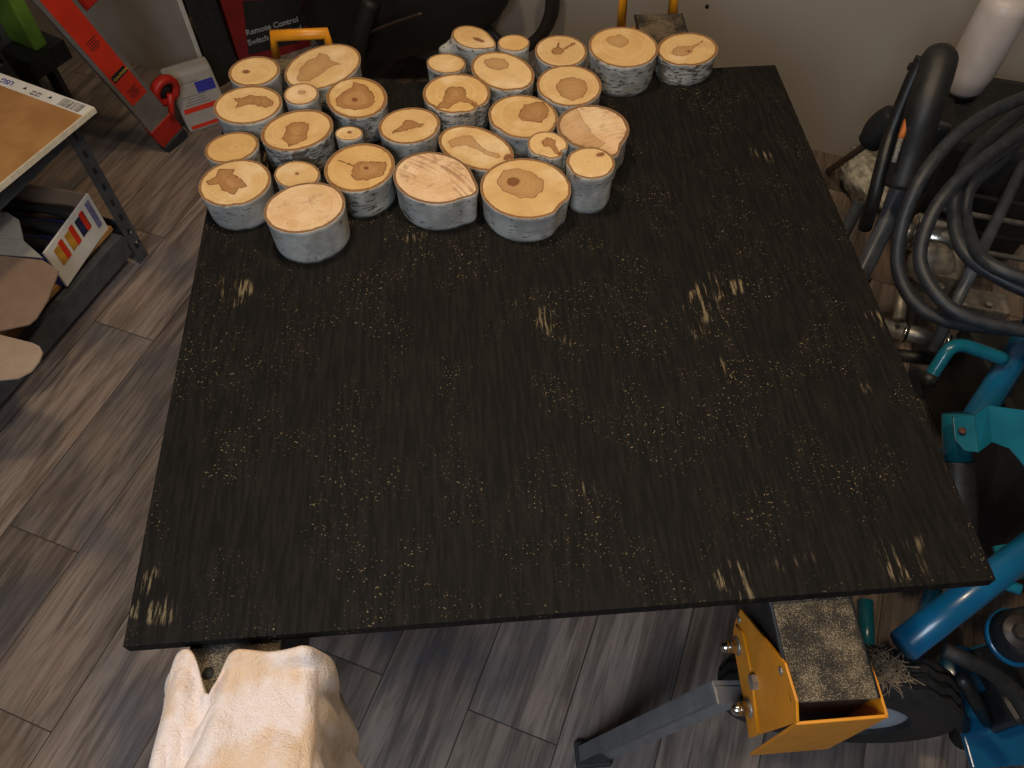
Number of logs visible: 29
